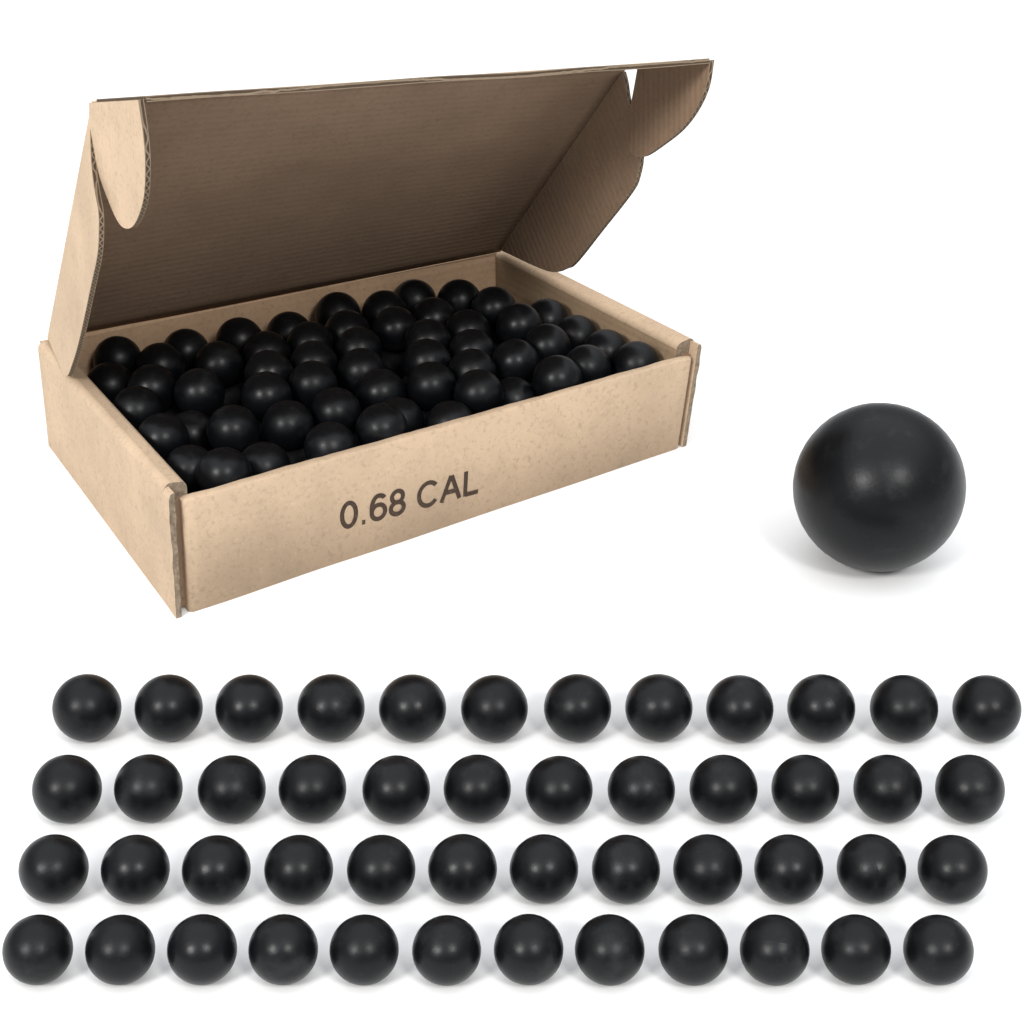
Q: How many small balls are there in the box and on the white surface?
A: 104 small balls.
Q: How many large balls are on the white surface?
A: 1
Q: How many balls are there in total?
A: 105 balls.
